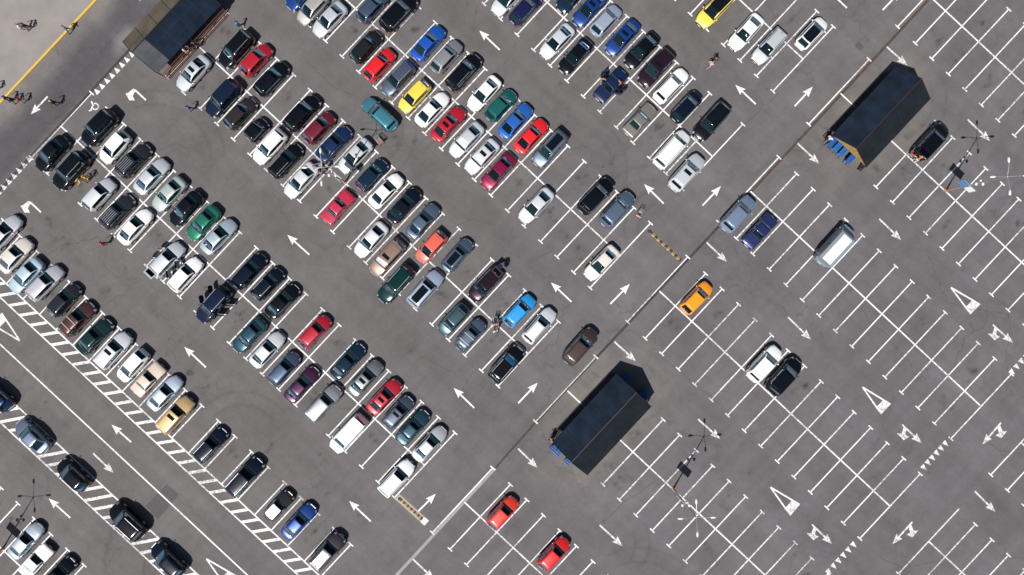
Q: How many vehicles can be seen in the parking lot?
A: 147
